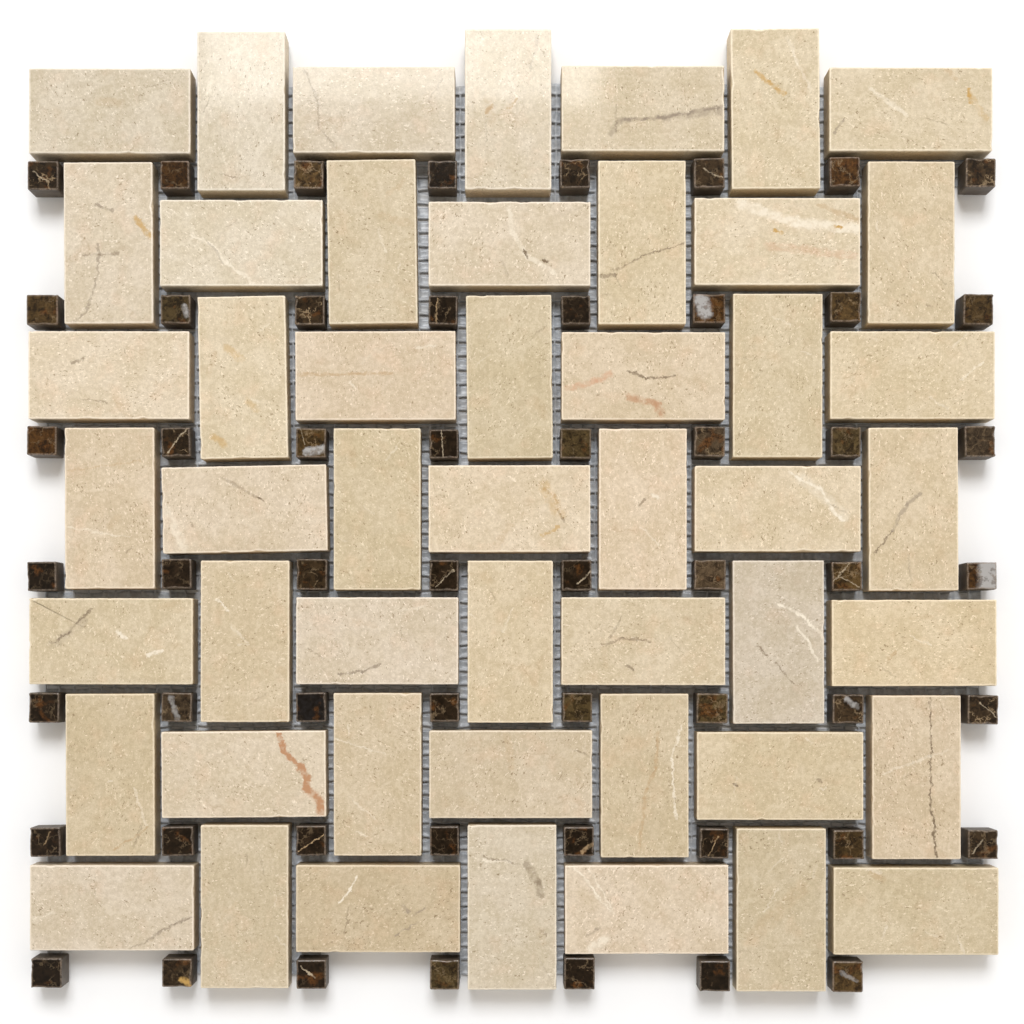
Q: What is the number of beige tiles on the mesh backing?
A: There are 49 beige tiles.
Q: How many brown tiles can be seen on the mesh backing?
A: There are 55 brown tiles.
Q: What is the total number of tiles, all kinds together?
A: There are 104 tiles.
